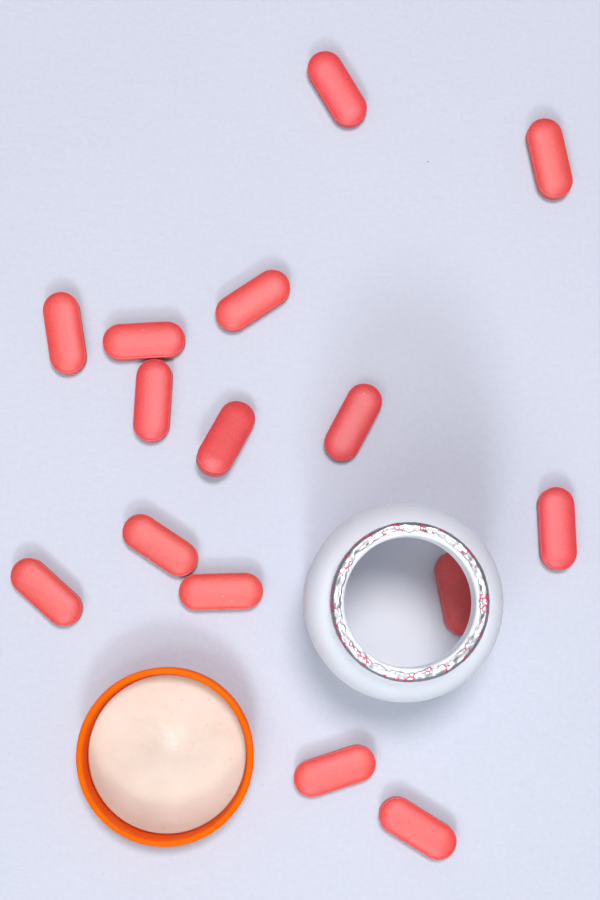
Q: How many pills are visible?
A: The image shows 15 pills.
